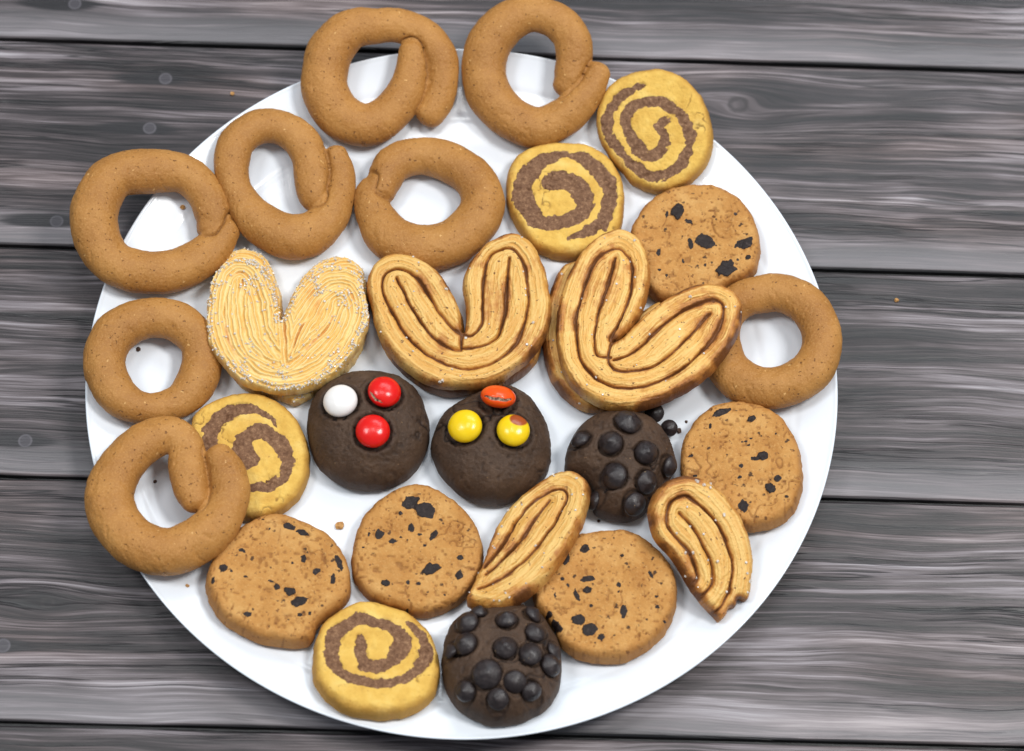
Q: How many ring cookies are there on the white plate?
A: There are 8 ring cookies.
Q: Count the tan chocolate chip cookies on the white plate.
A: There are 5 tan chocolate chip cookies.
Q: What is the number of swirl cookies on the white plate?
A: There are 4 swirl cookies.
